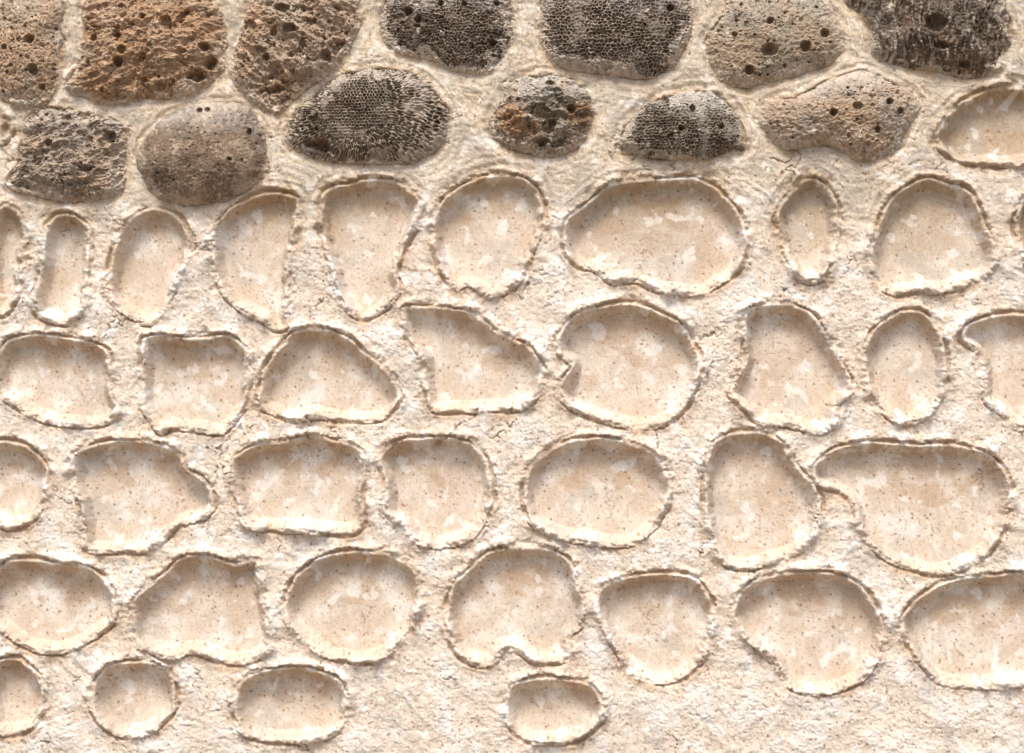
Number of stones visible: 13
